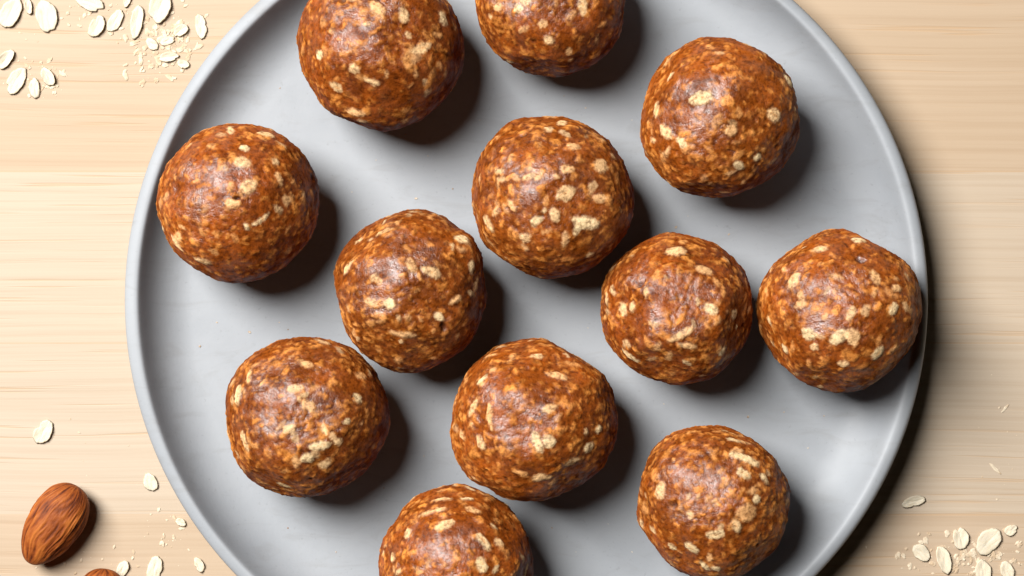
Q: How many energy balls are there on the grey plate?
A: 12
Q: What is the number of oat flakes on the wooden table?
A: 33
